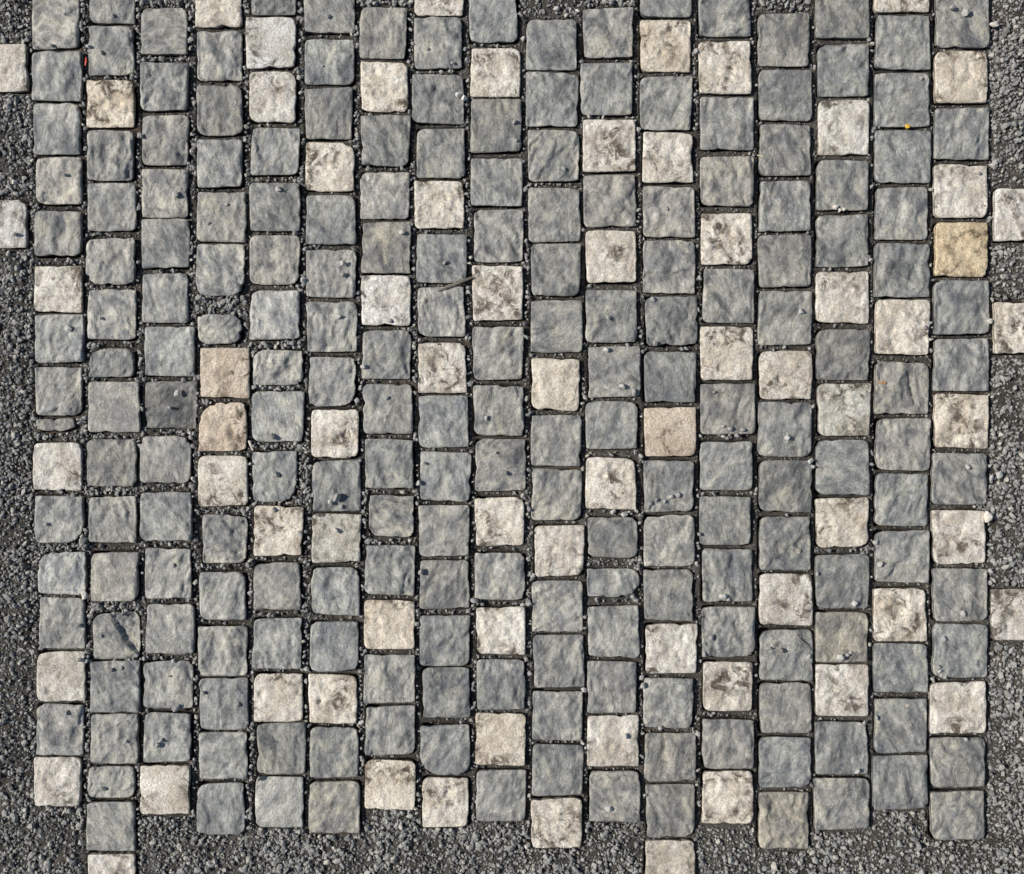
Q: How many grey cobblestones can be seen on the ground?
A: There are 200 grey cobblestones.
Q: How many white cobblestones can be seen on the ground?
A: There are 70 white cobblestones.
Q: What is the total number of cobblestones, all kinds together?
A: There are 270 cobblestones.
